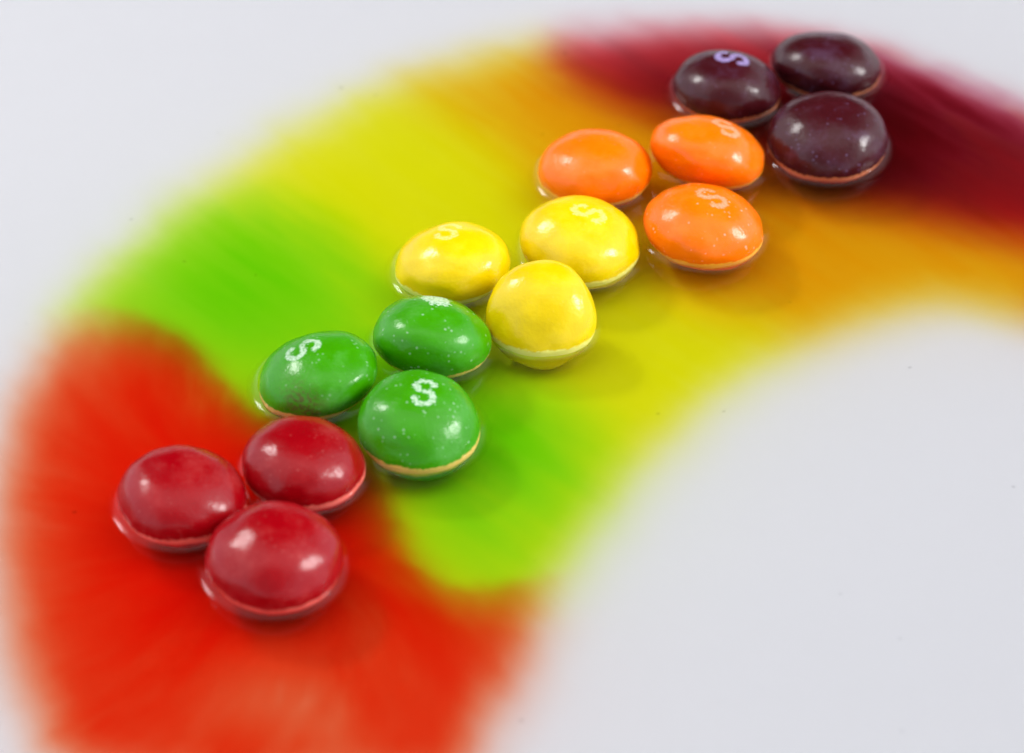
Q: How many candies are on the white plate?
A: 15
